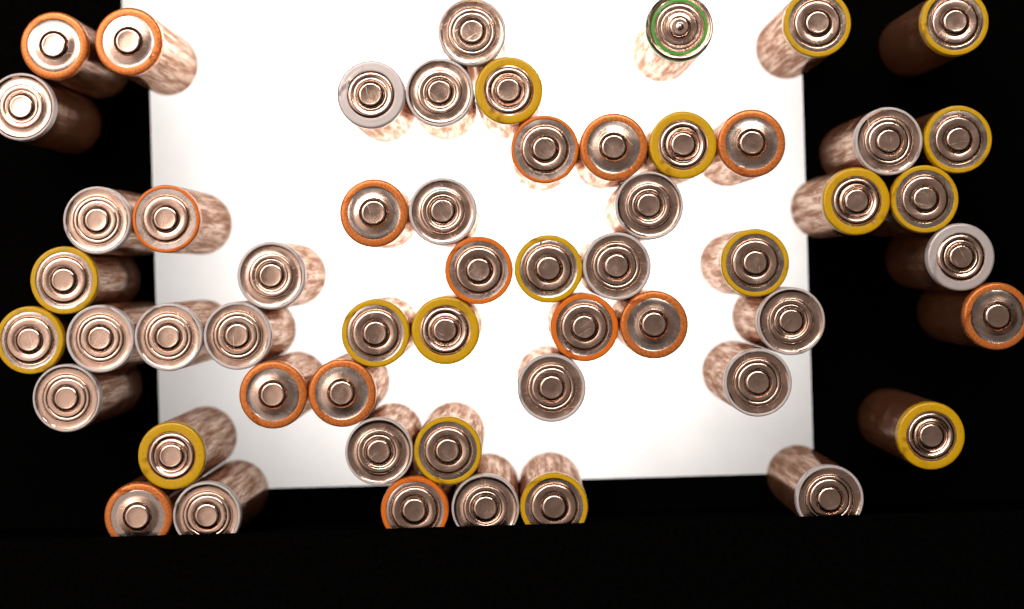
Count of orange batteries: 15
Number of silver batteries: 22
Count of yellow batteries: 17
